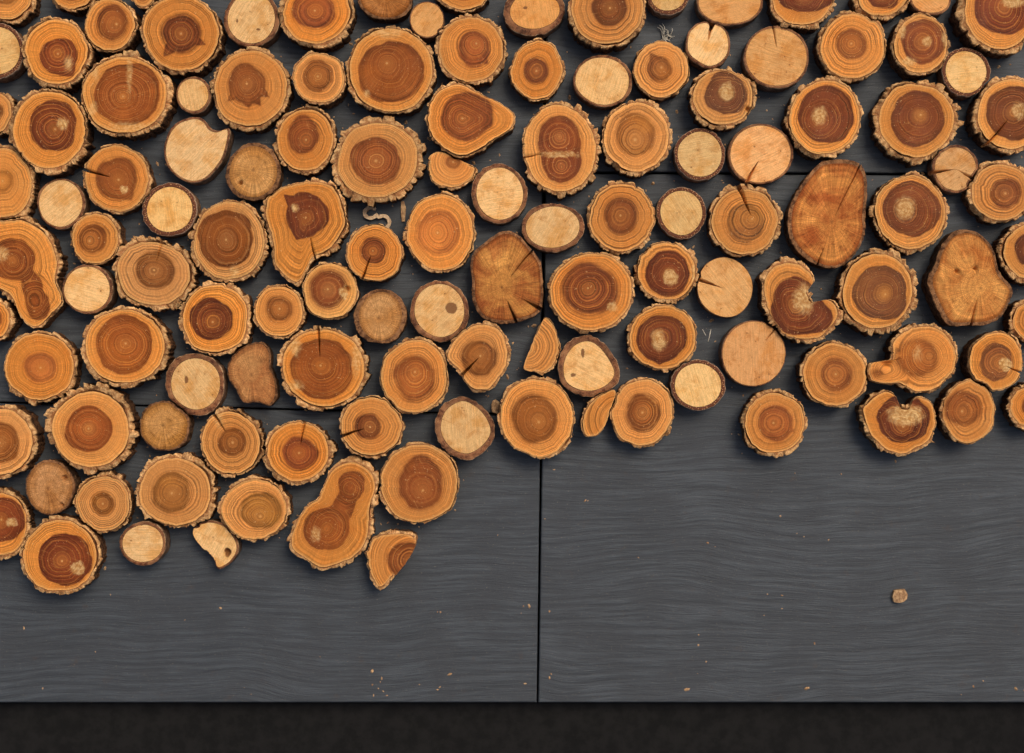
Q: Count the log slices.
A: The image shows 126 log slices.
